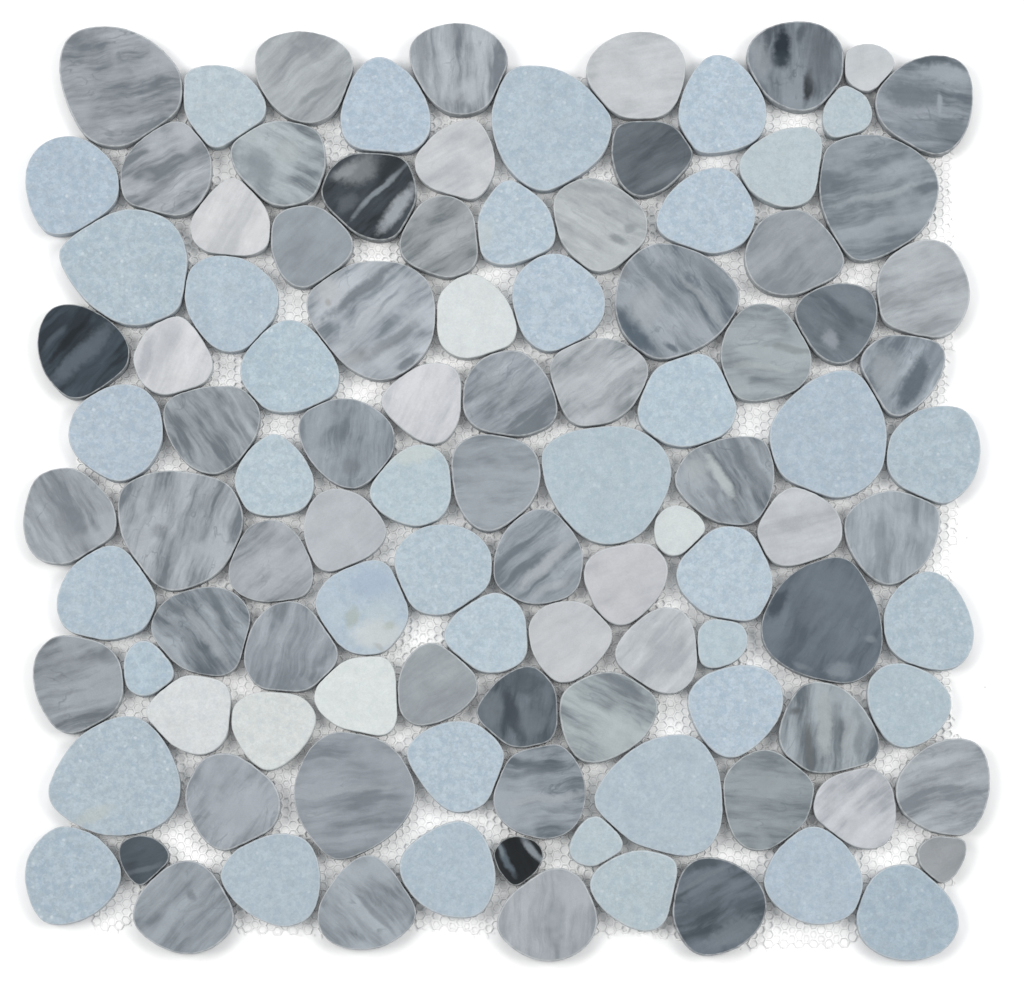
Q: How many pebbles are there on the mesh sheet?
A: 109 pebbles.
